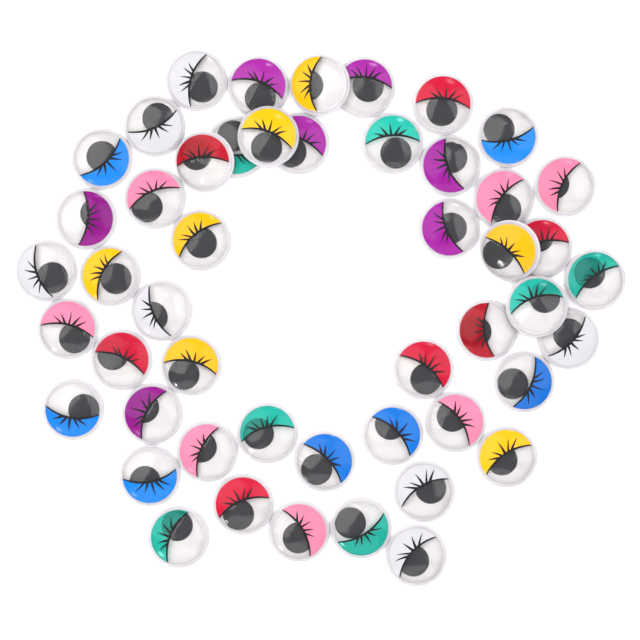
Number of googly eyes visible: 49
